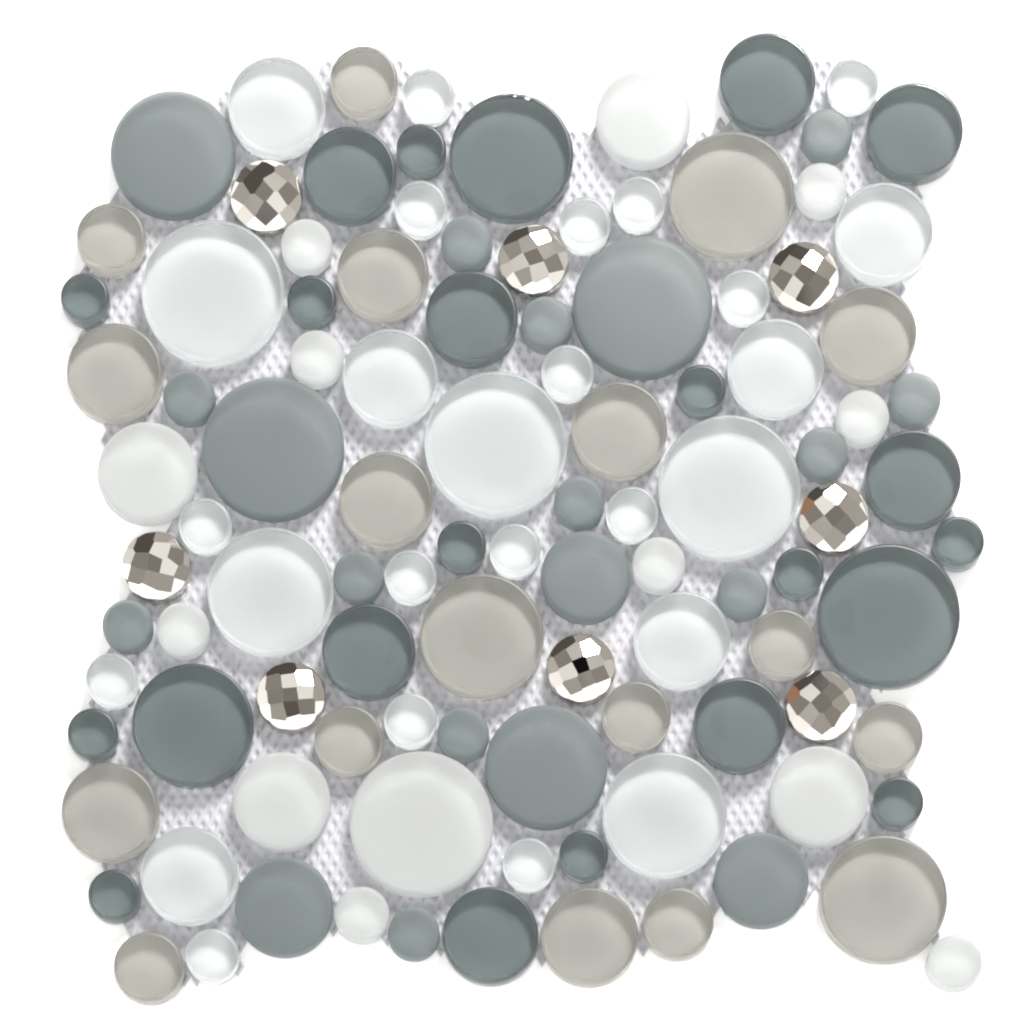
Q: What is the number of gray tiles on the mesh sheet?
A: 41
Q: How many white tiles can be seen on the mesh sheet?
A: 39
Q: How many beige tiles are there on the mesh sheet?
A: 18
